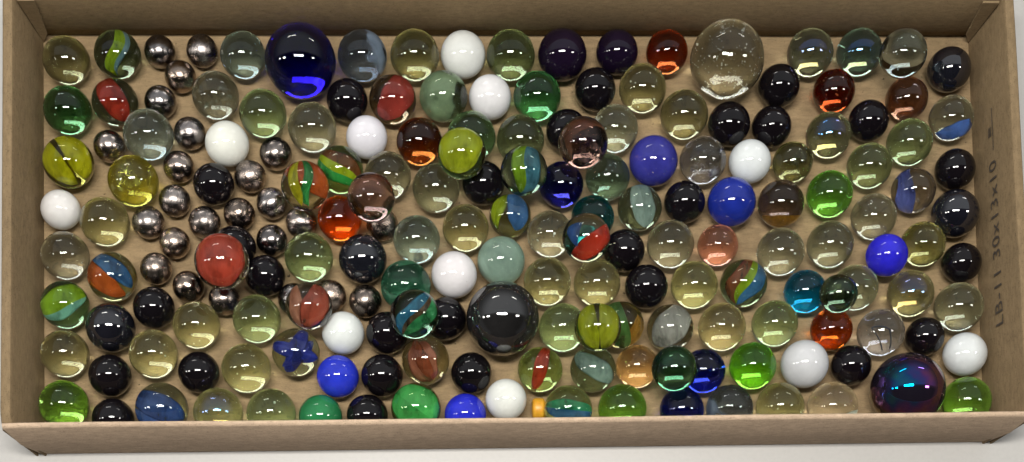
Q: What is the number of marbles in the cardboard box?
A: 192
